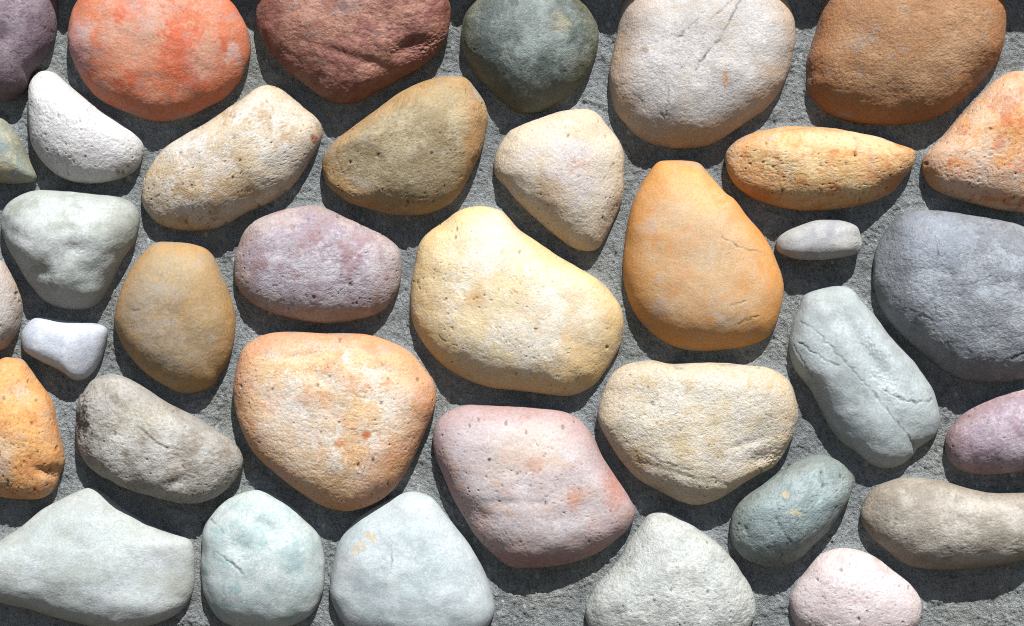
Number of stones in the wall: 36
